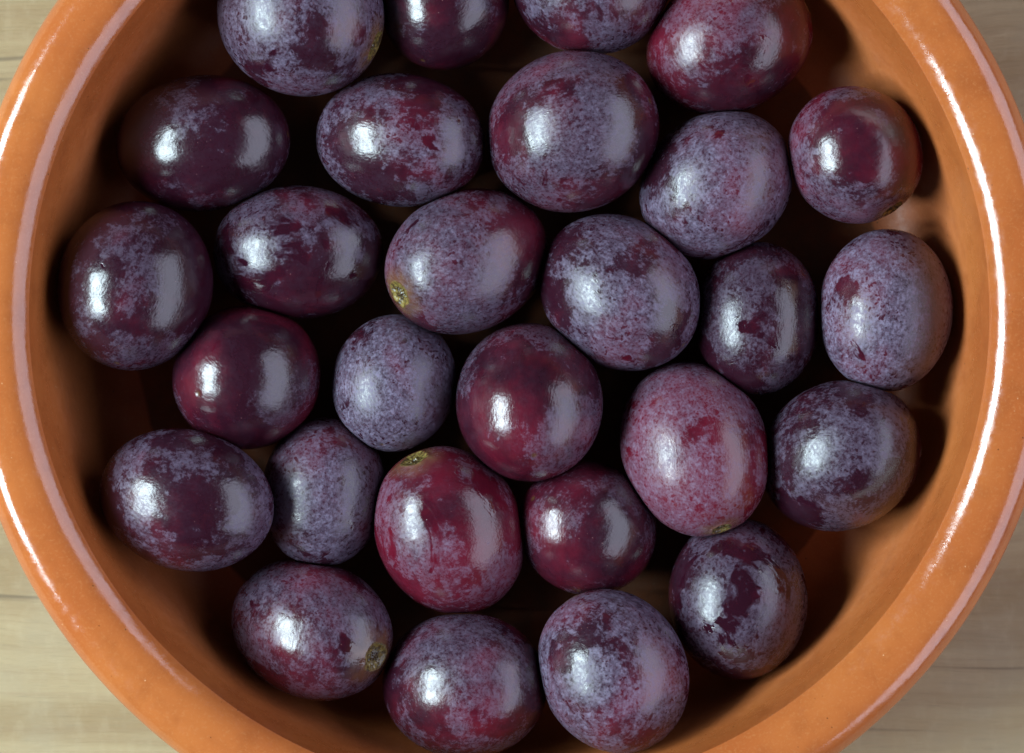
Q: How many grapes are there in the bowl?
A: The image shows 28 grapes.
